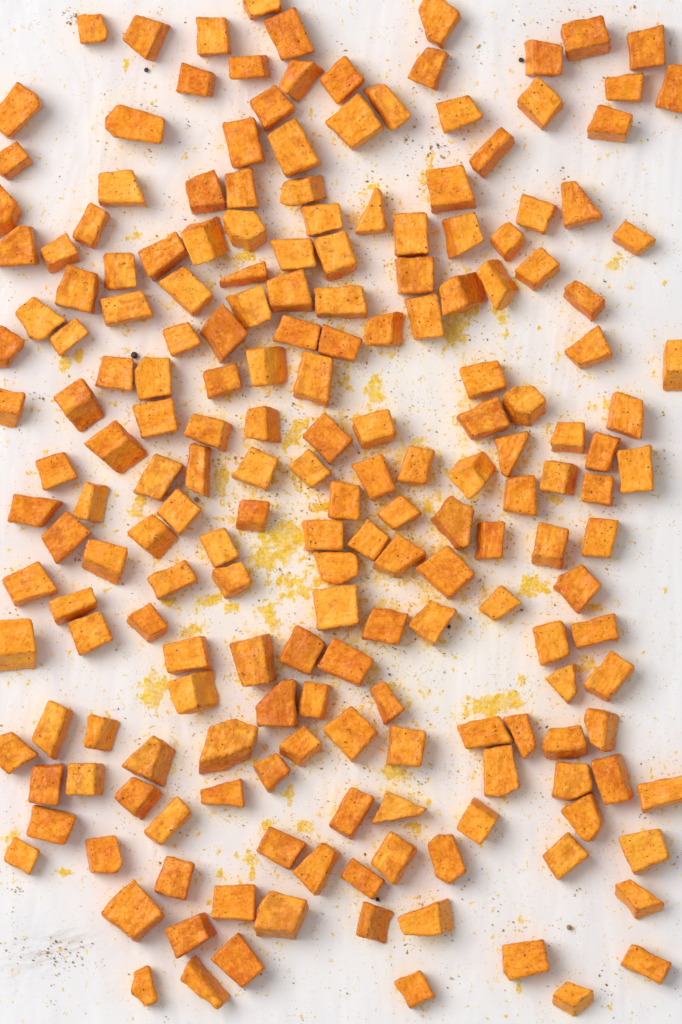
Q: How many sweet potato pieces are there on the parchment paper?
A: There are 200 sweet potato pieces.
